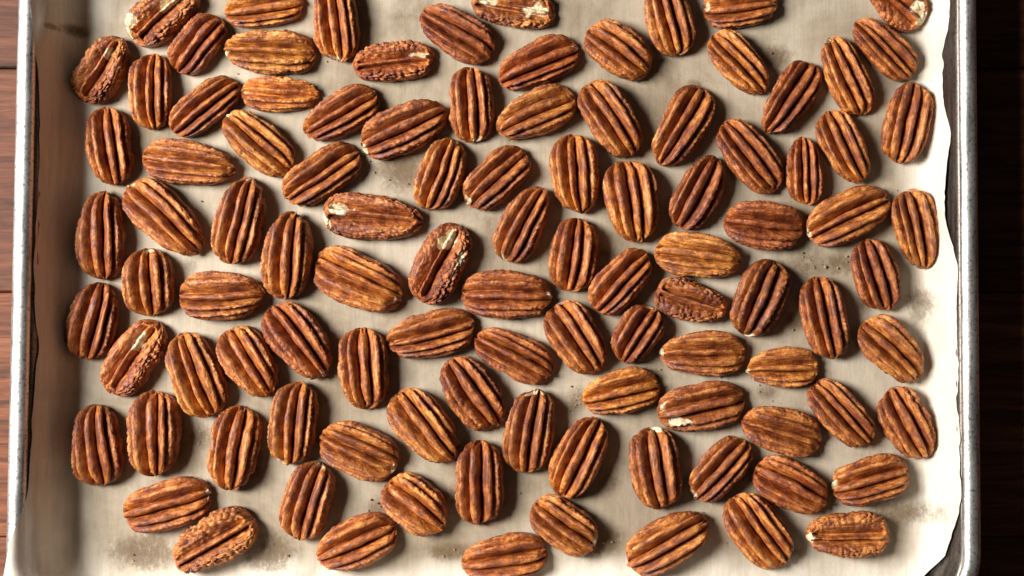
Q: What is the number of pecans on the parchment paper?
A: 103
